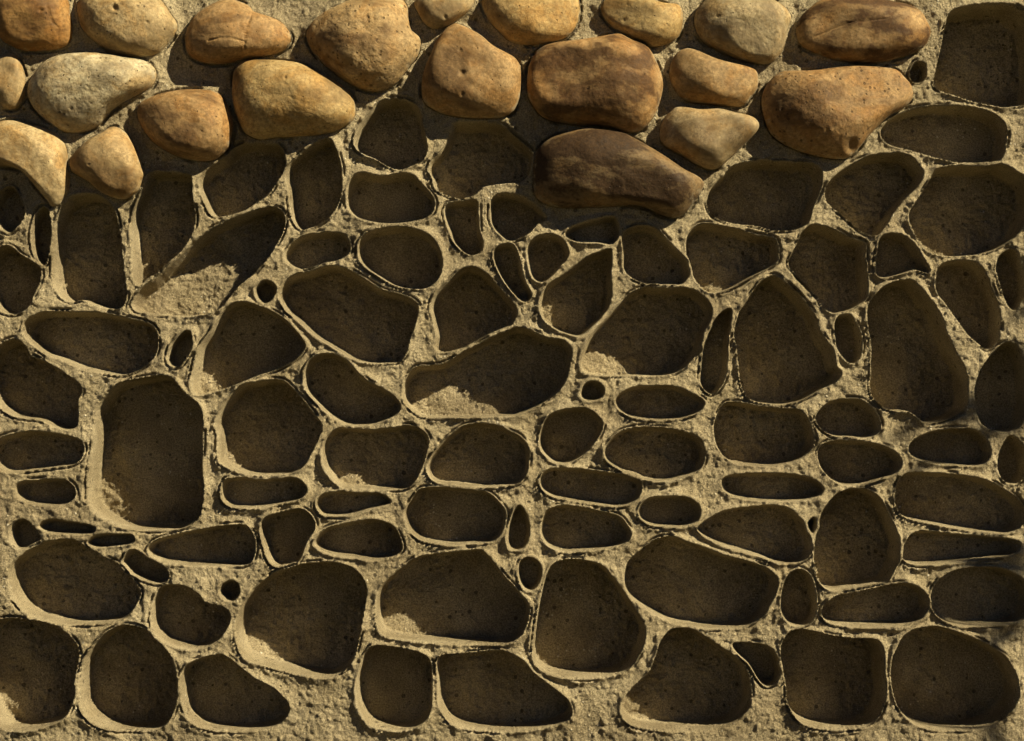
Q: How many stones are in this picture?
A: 21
